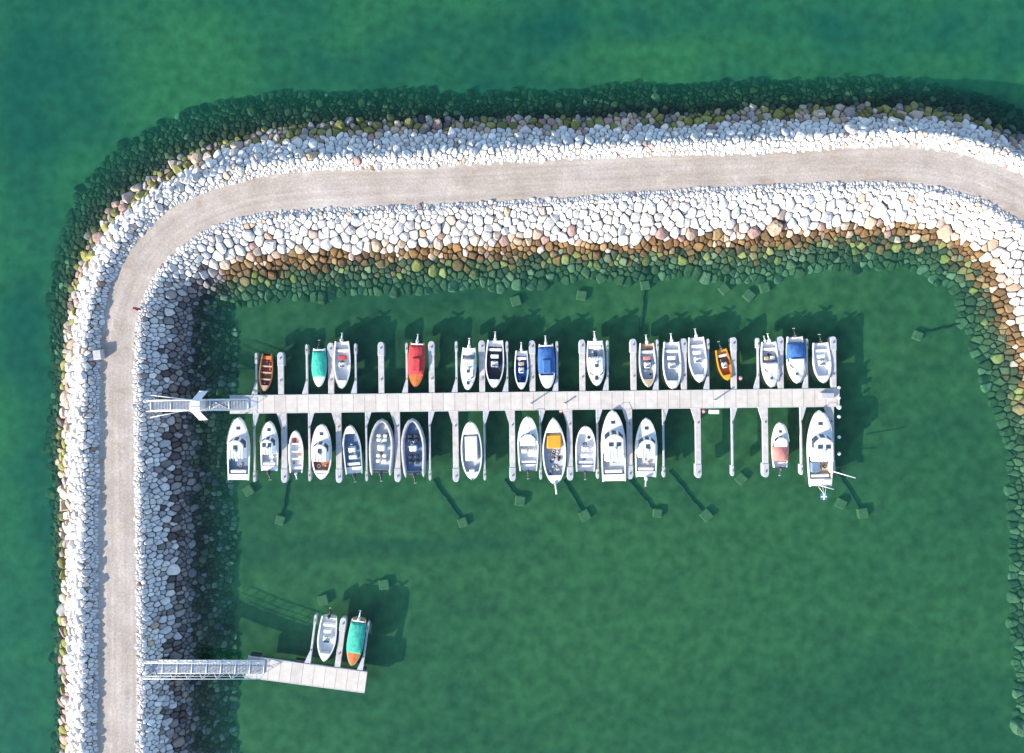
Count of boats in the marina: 33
